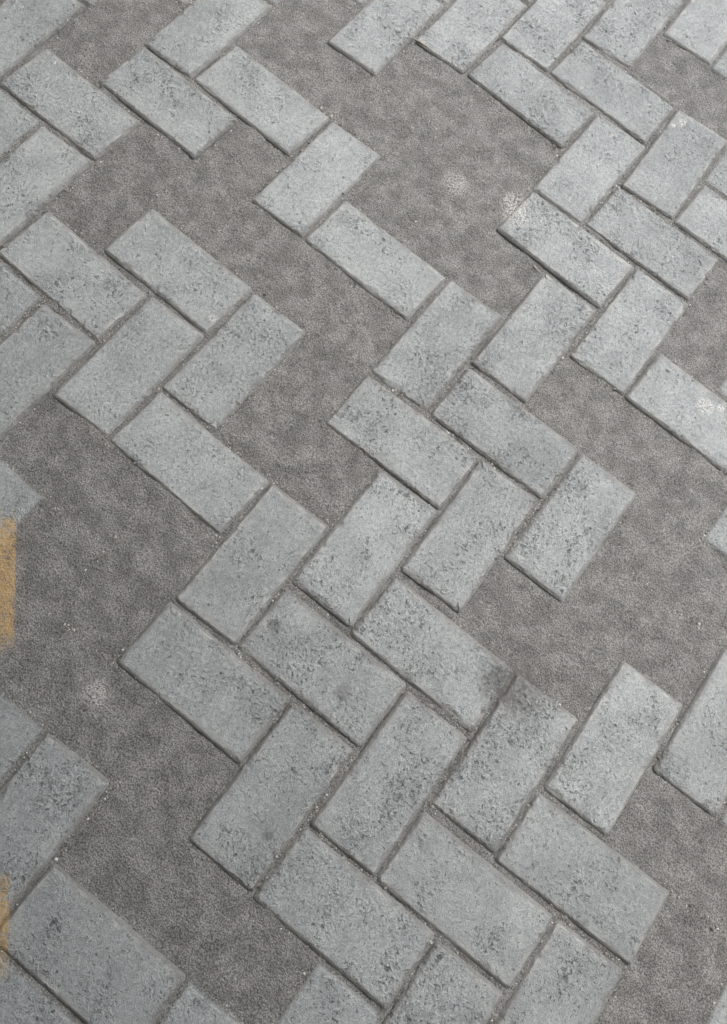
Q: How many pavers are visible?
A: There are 51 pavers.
